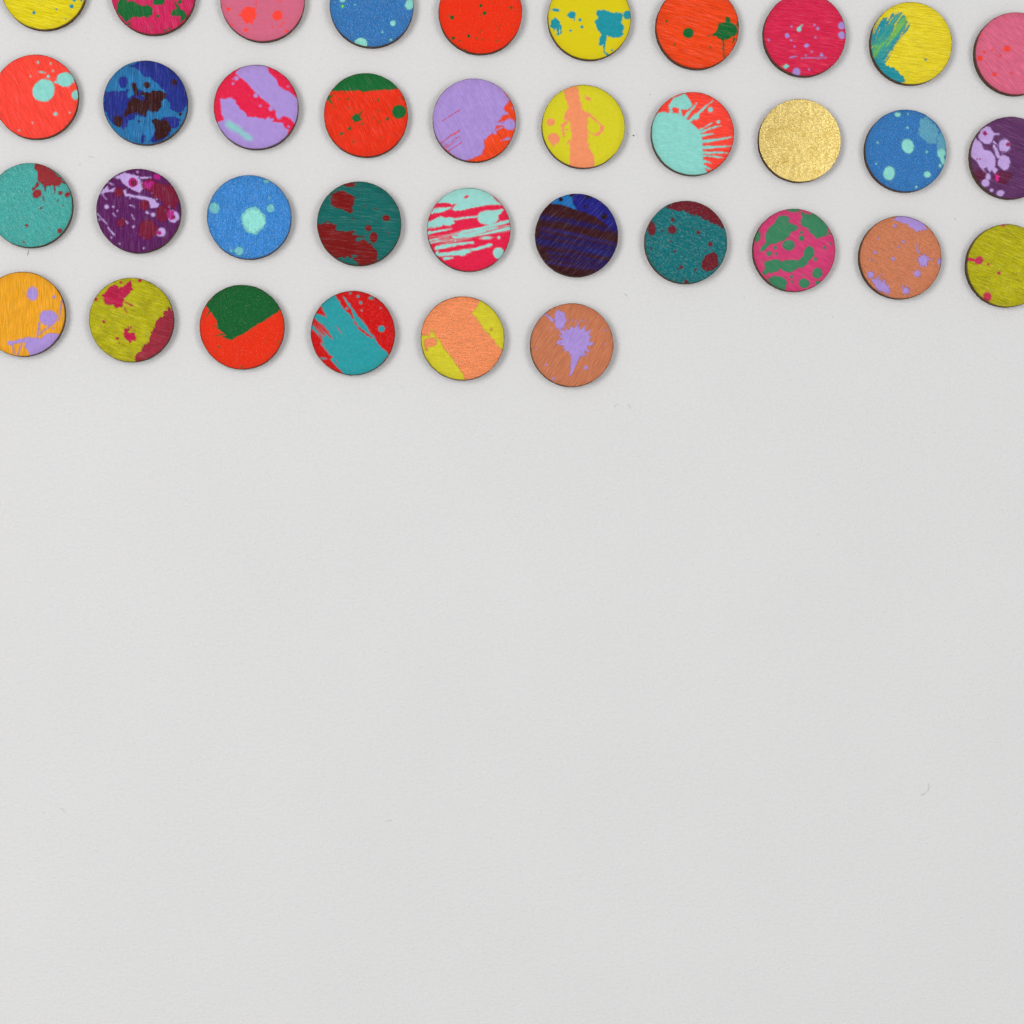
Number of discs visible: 36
